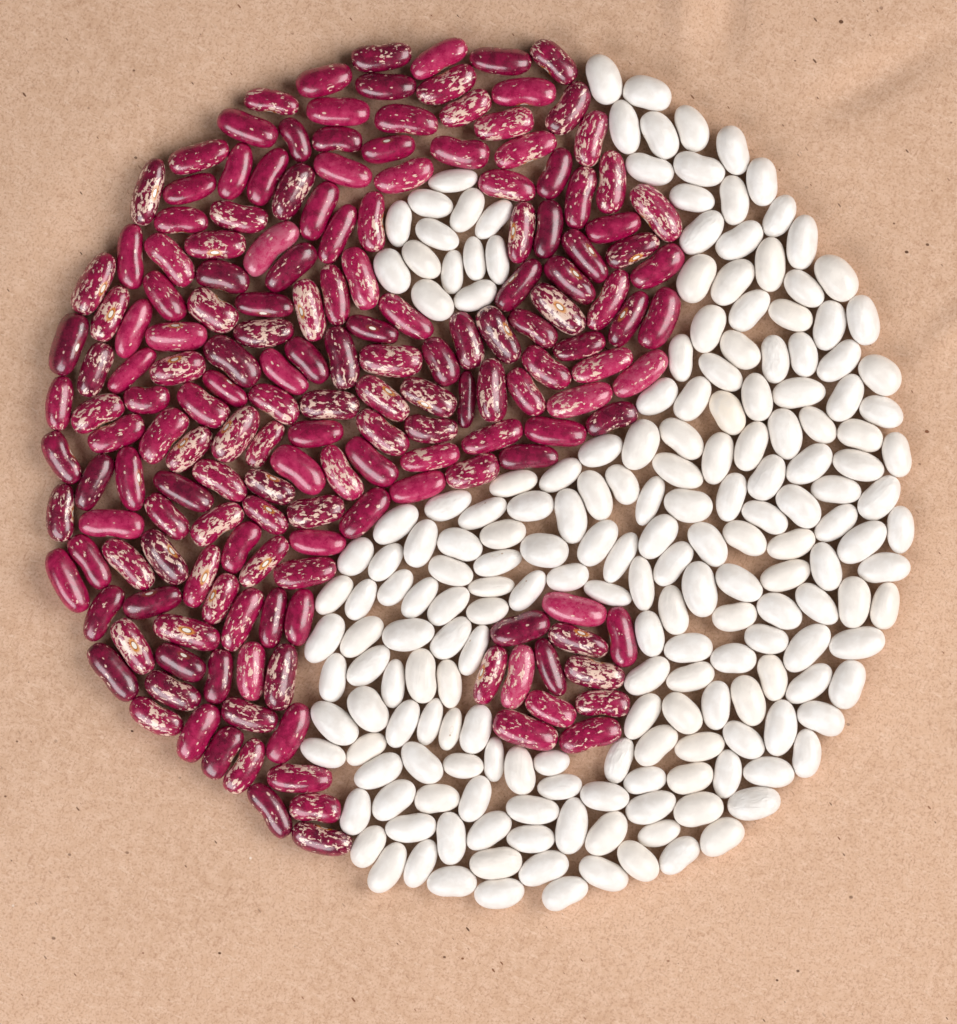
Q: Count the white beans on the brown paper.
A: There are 200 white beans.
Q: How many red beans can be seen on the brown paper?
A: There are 176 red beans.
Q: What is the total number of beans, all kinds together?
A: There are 376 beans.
